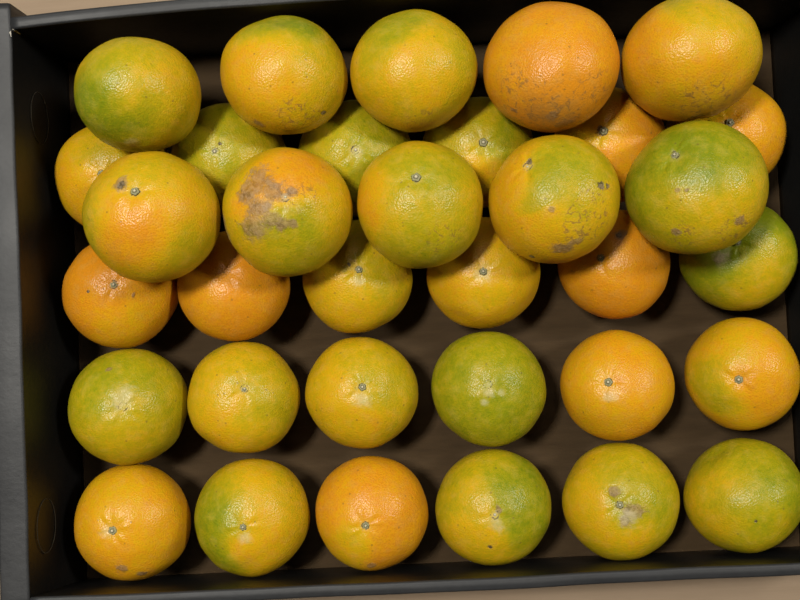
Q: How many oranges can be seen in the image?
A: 34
